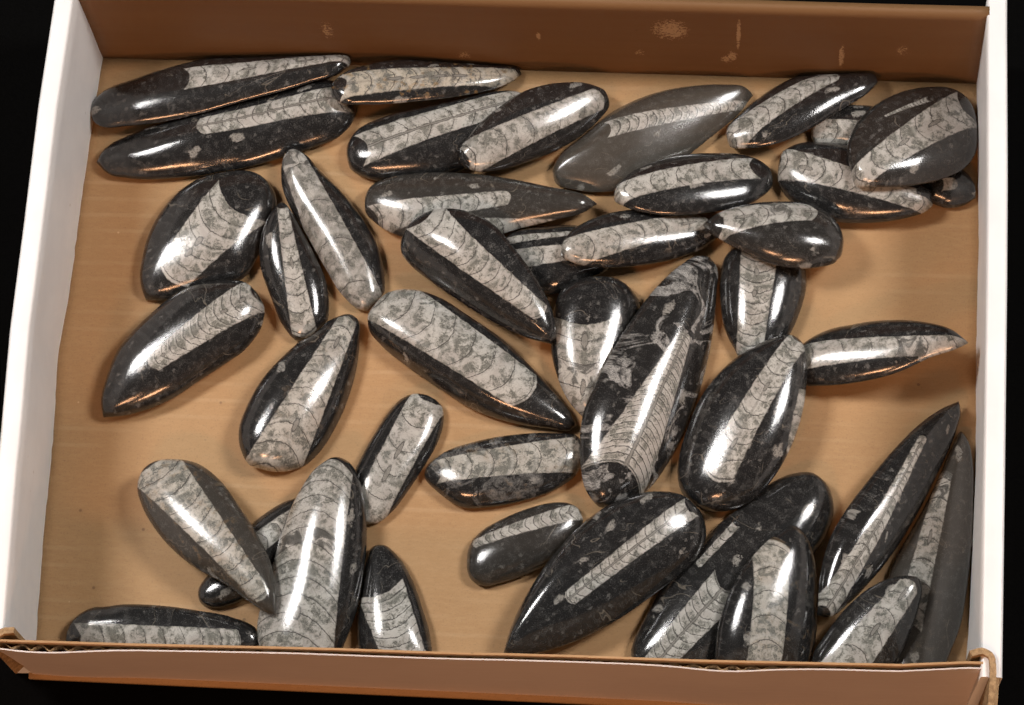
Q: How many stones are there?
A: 42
